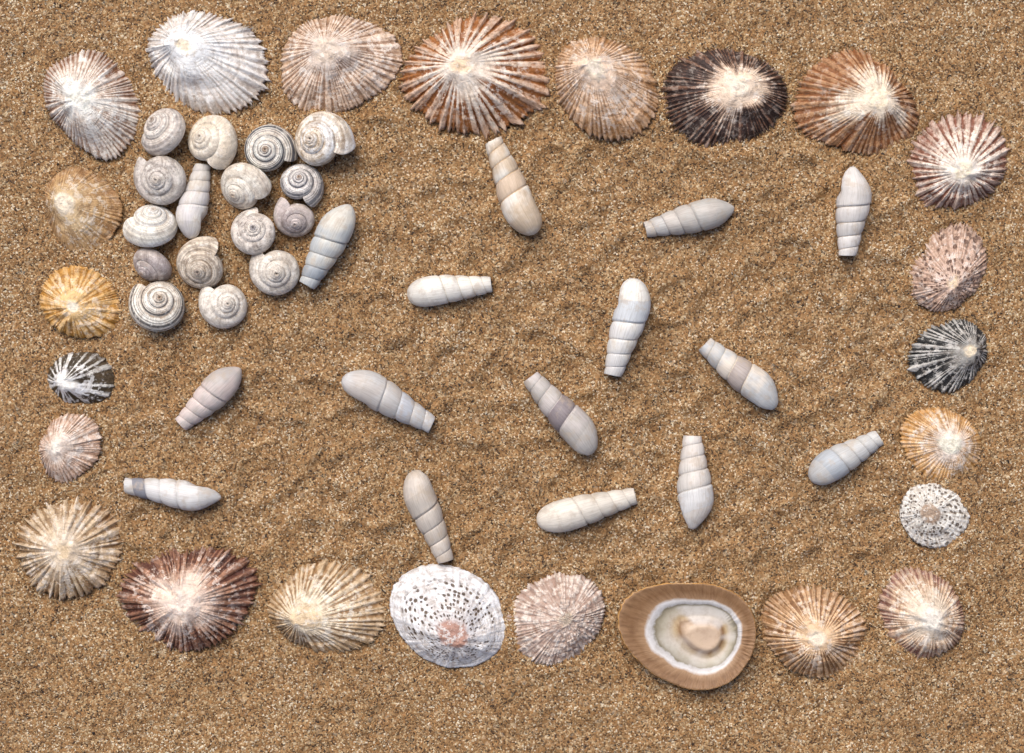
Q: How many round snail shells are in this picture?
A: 15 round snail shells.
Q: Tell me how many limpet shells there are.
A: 24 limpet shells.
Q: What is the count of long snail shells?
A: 16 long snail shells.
